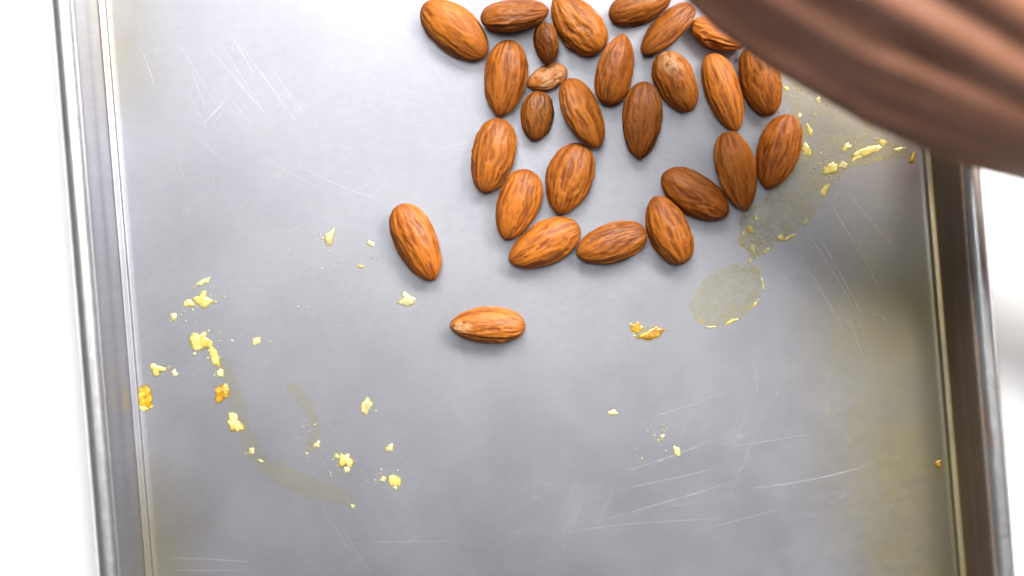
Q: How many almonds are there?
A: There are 27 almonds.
